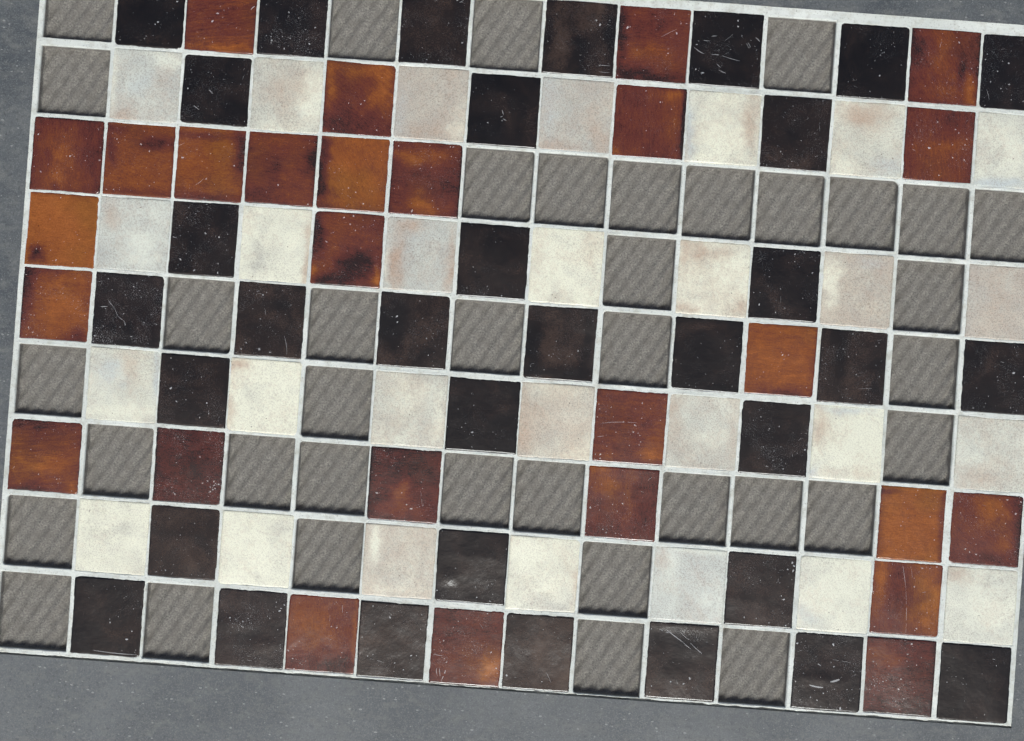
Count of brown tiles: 27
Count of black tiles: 33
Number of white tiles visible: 28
